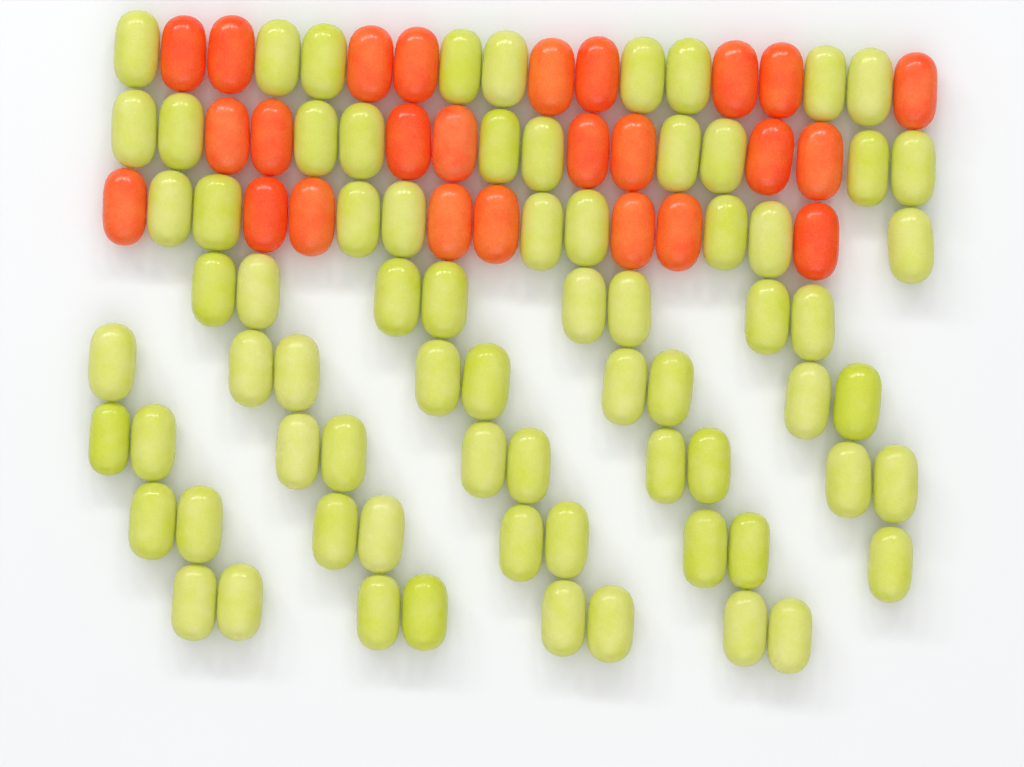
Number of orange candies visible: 25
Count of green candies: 72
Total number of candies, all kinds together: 97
